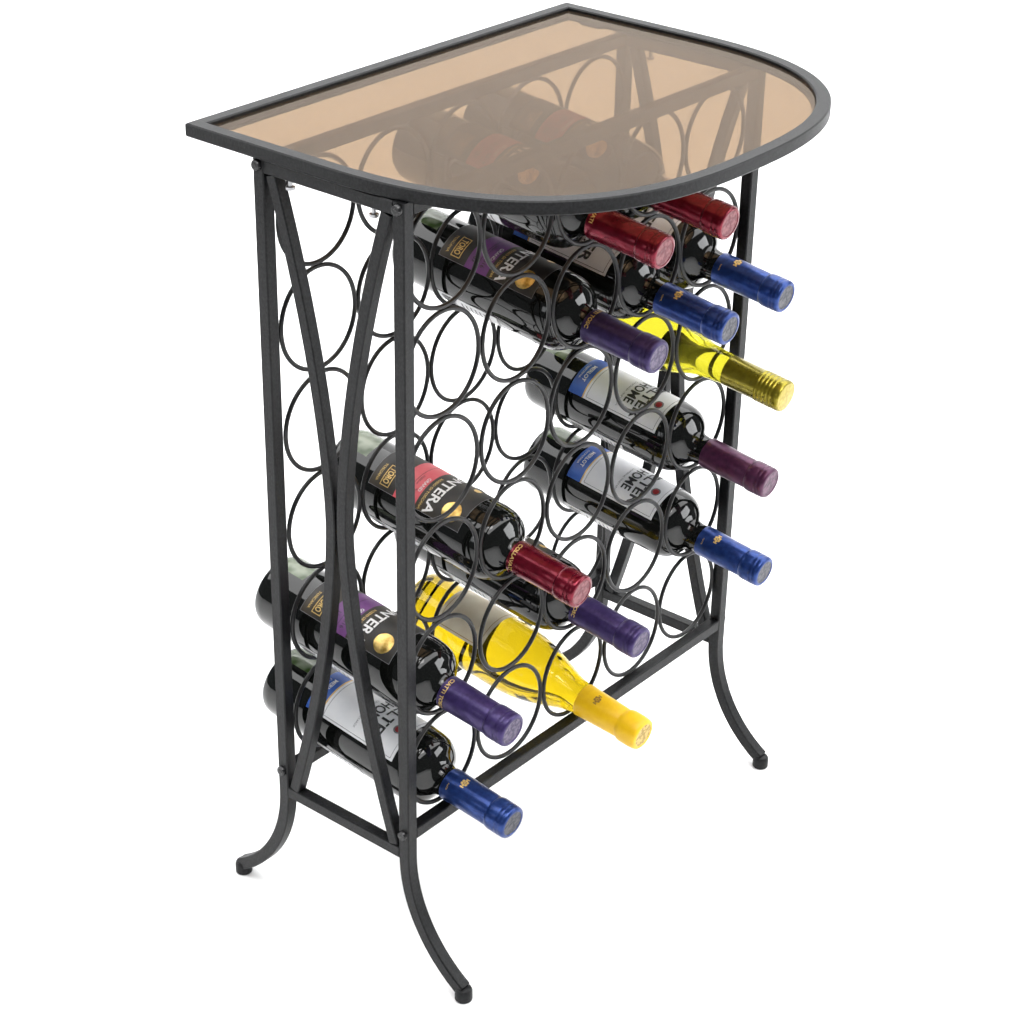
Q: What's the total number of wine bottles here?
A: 13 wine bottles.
